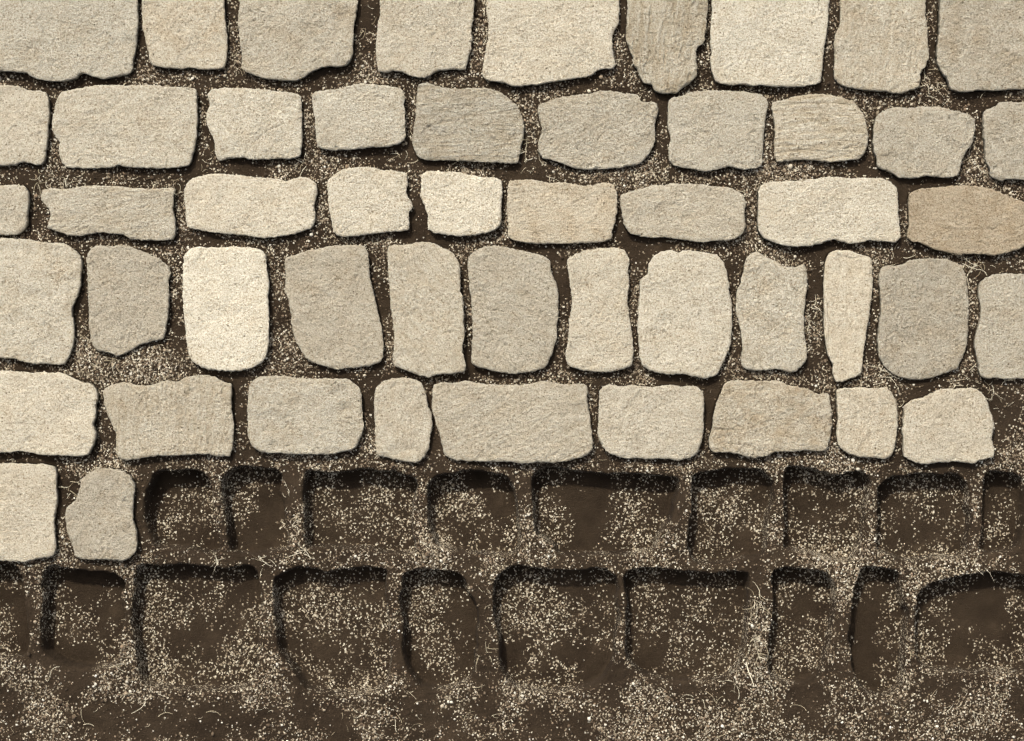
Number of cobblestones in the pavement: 51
